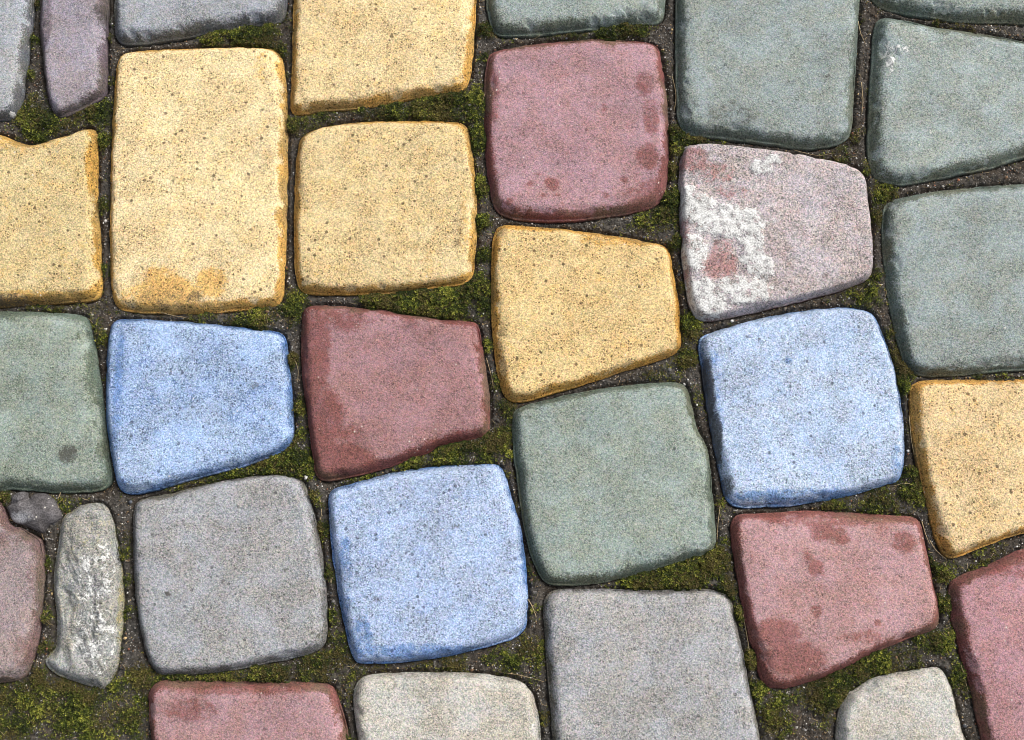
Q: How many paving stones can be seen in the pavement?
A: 31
